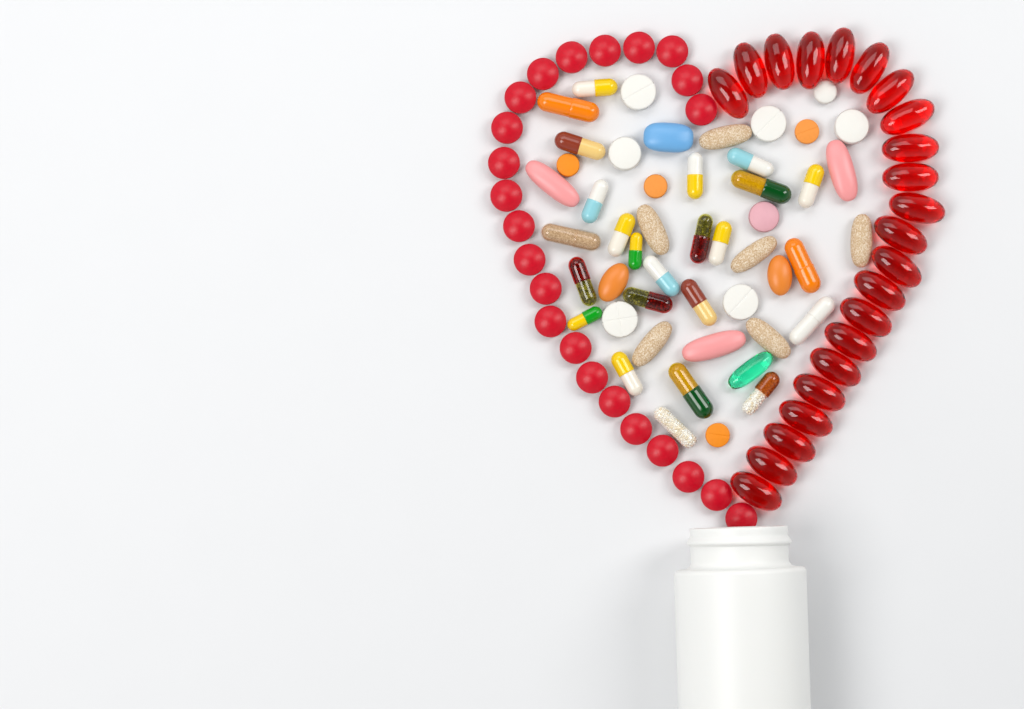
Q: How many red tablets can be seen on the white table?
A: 23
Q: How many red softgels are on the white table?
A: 22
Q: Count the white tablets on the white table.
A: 7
